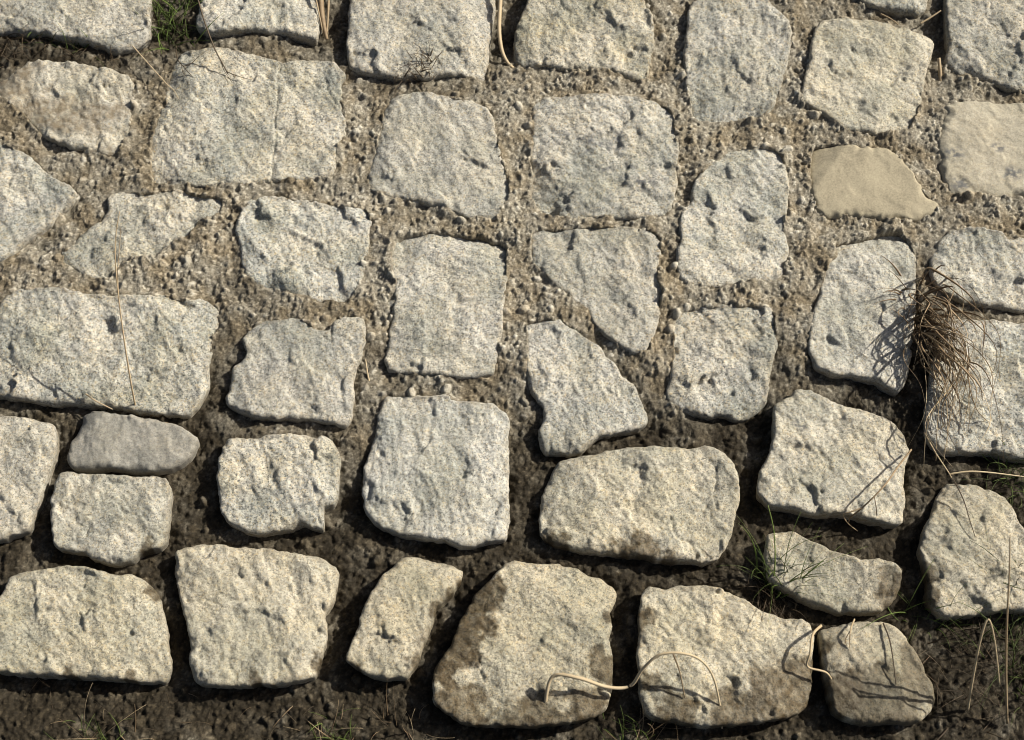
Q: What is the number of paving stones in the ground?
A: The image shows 42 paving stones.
